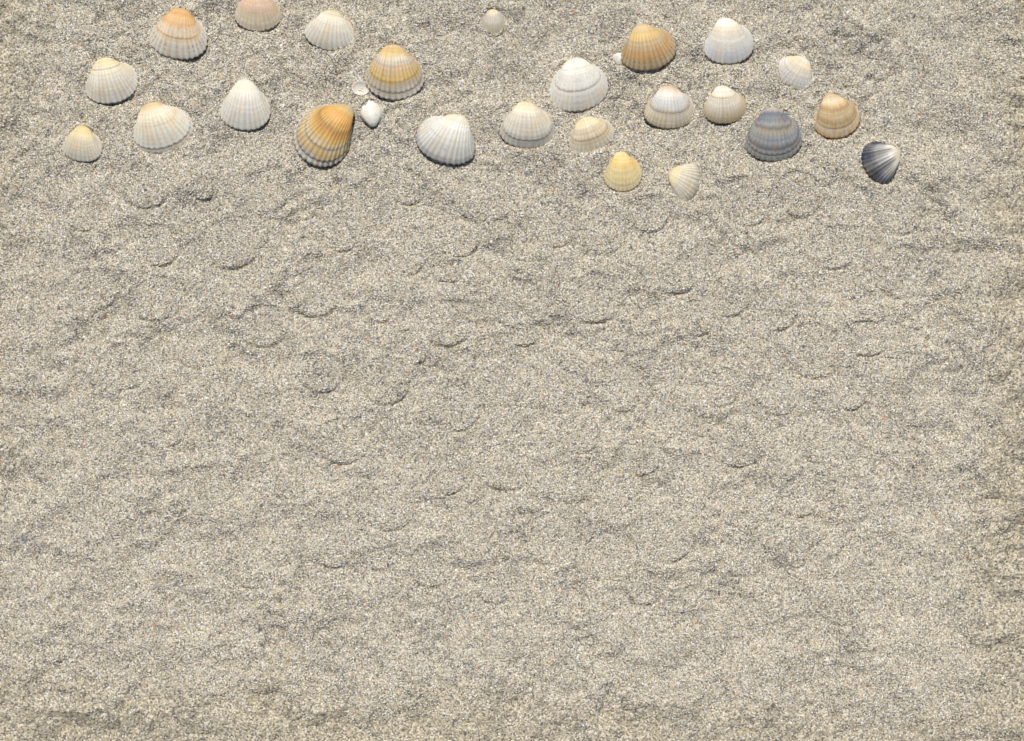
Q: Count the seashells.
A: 27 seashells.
